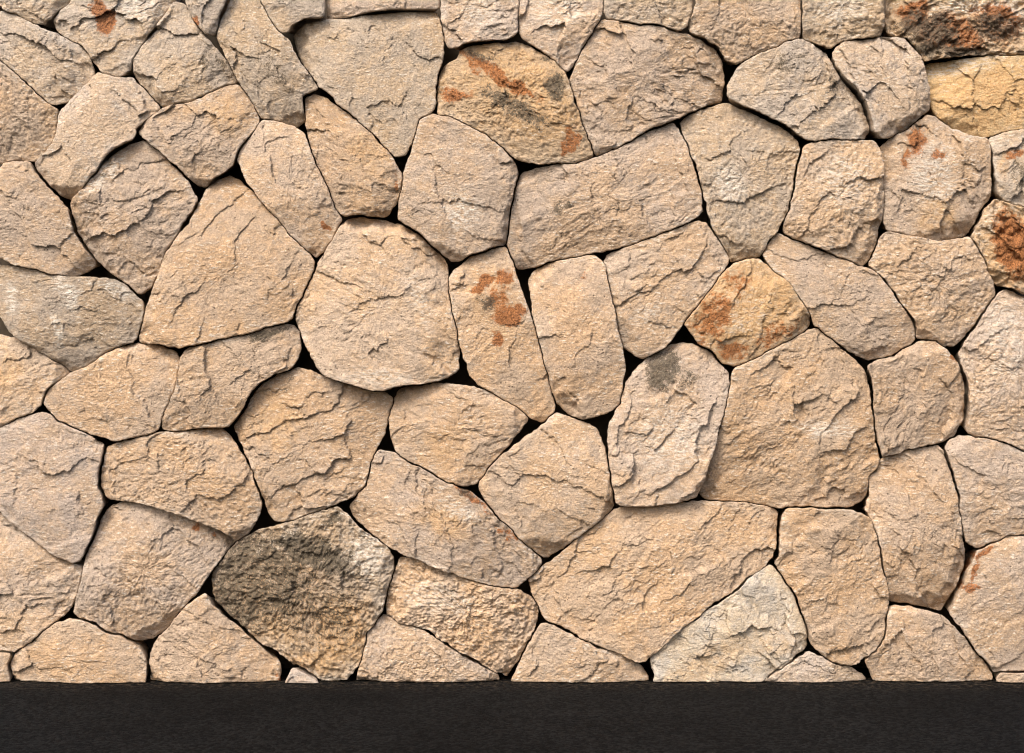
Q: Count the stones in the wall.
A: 75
